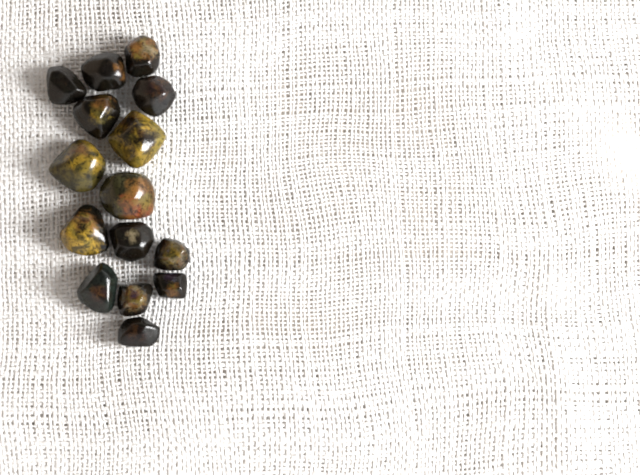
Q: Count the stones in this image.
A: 15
